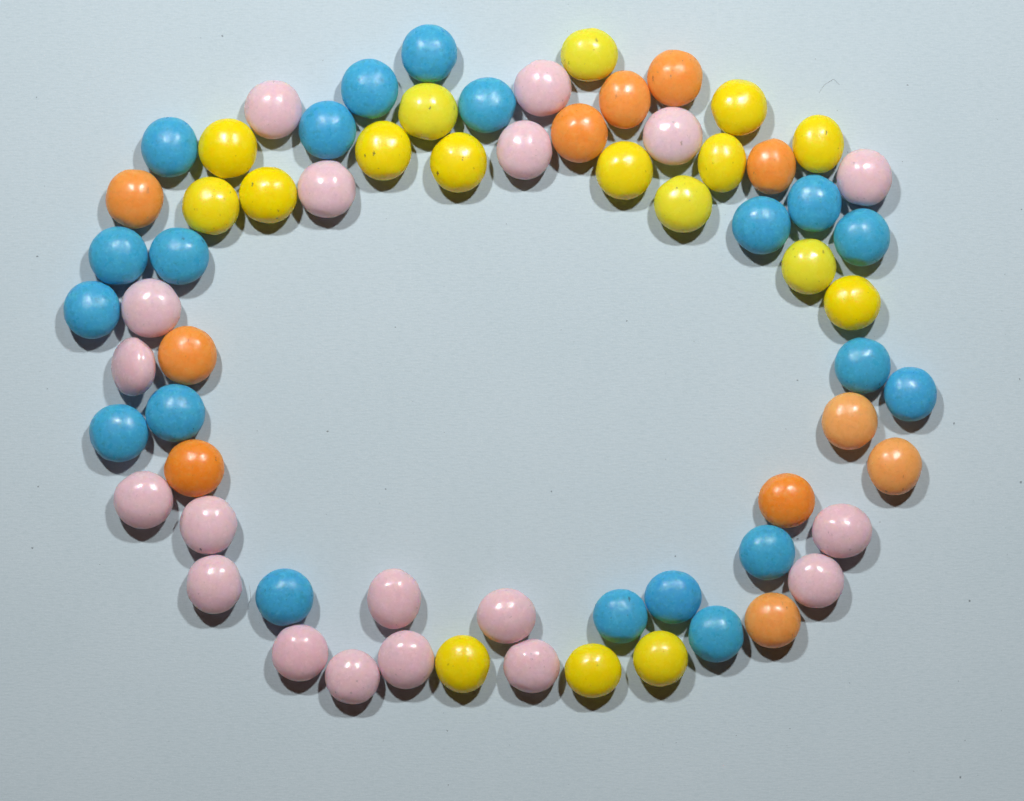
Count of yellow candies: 17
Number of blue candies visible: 20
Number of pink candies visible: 19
